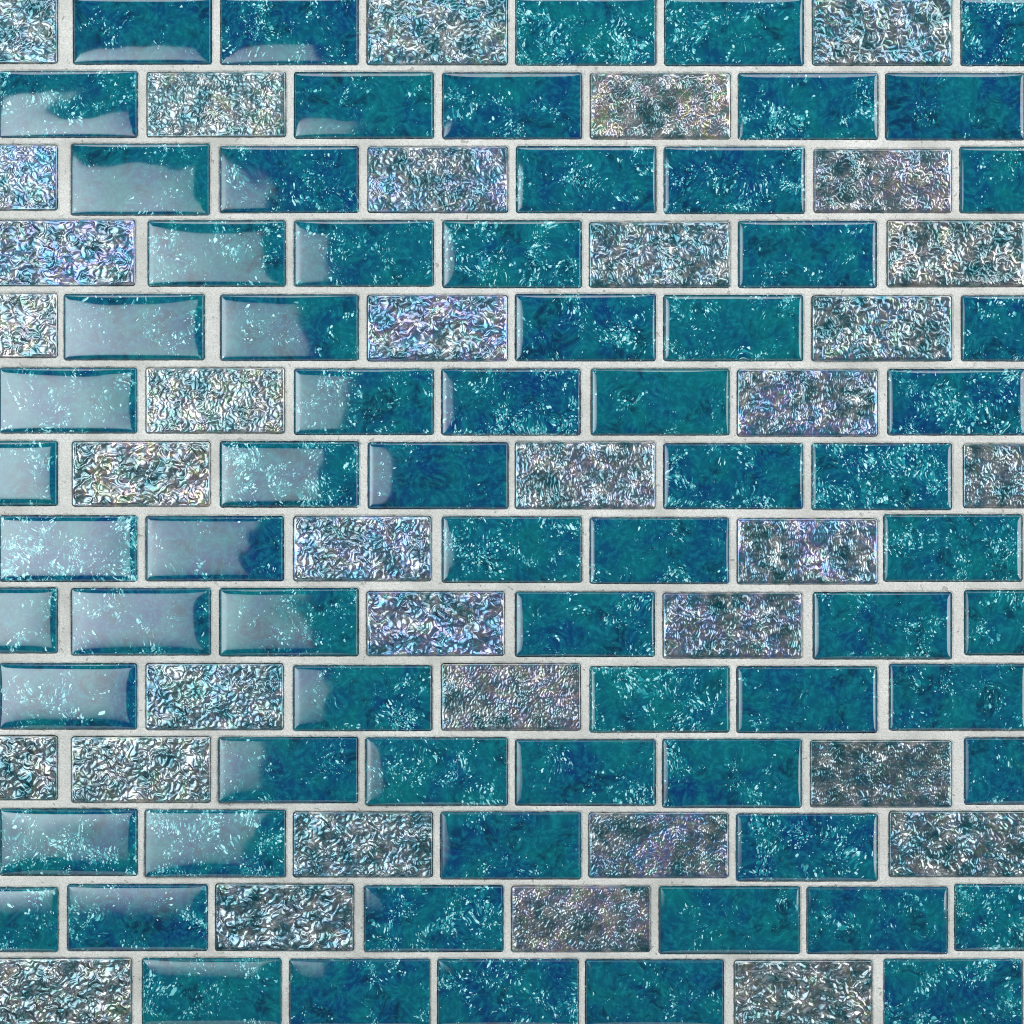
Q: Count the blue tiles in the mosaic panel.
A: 70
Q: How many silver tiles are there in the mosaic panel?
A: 35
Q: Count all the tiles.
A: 105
